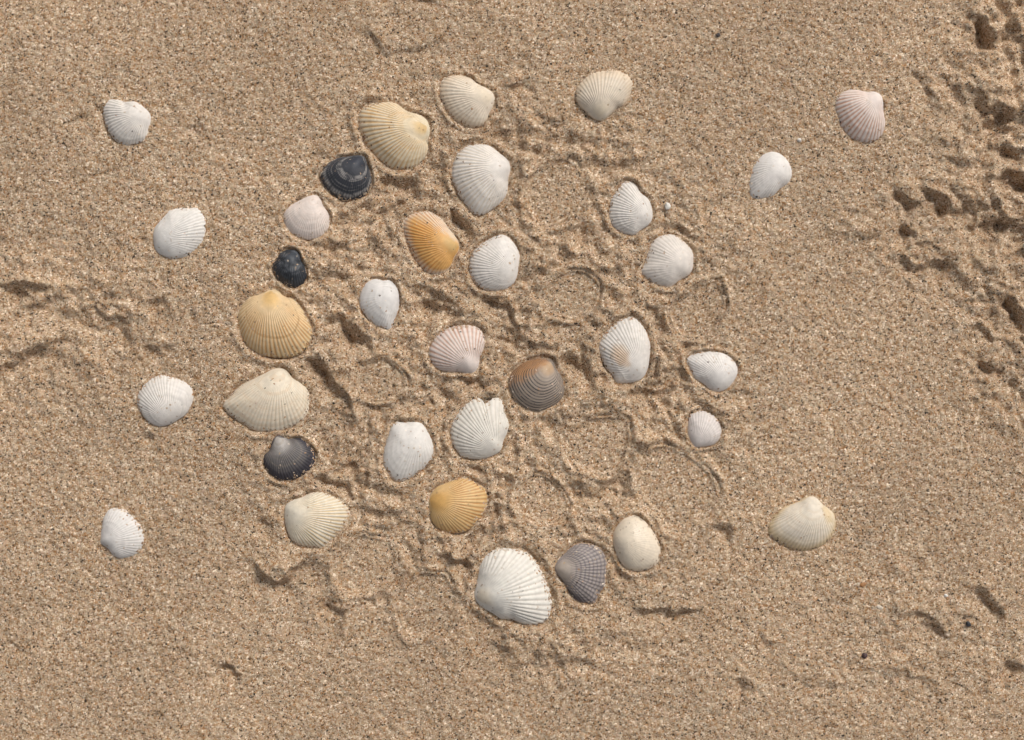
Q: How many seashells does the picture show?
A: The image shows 34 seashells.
